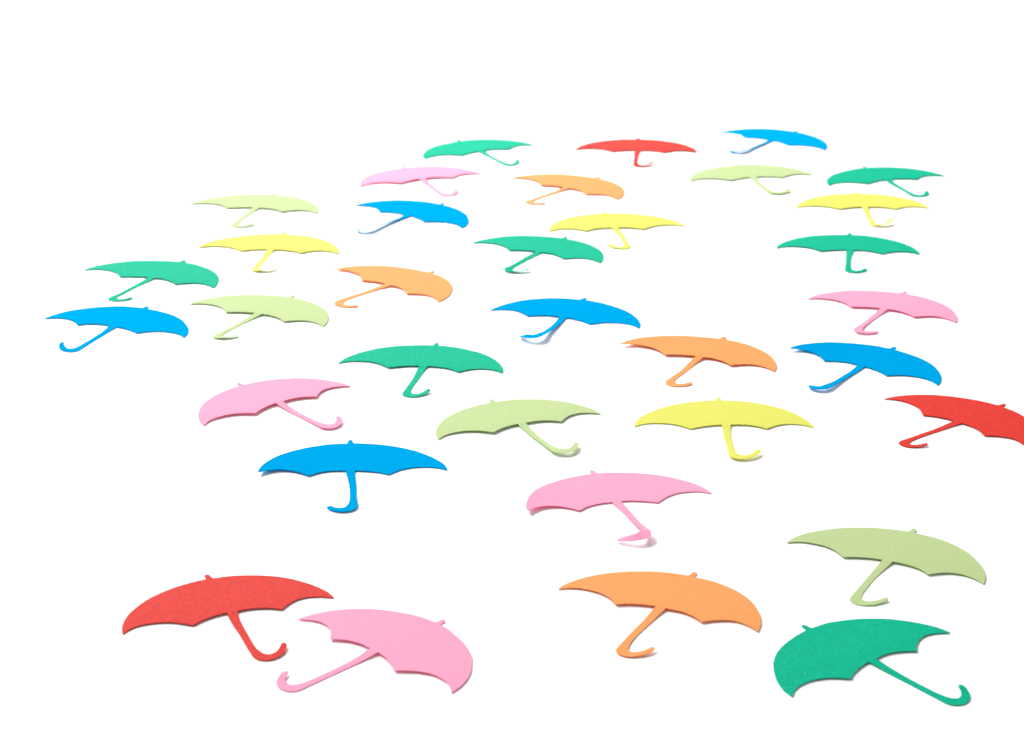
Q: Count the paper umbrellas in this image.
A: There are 34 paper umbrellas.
